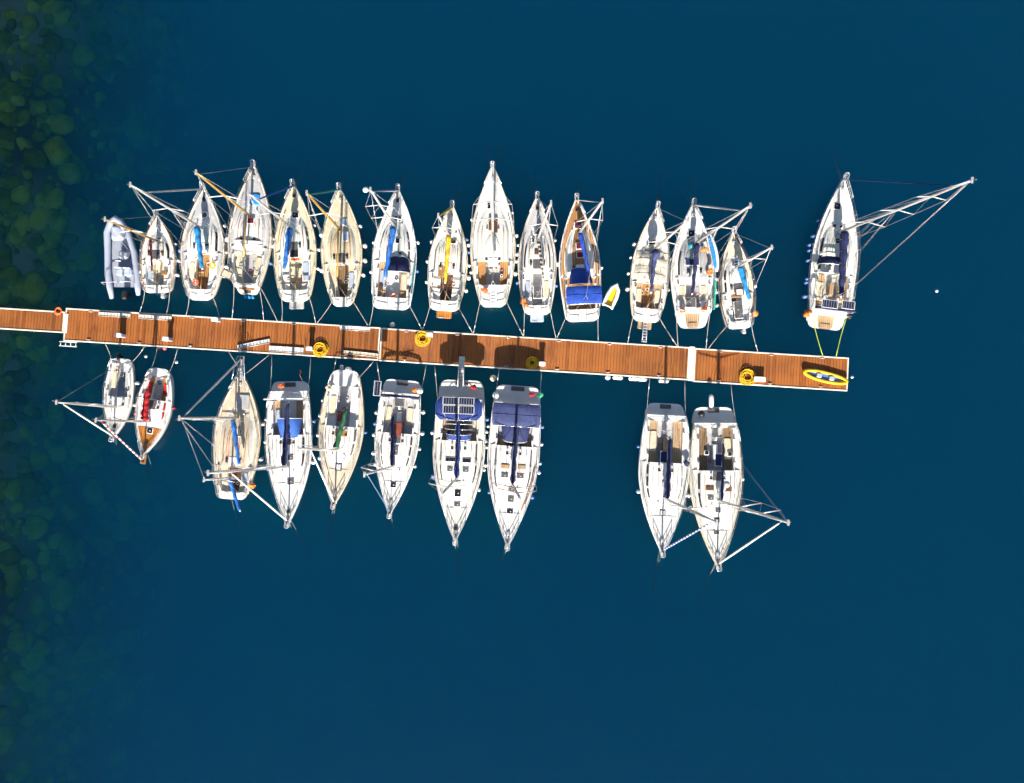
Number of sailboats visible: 24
